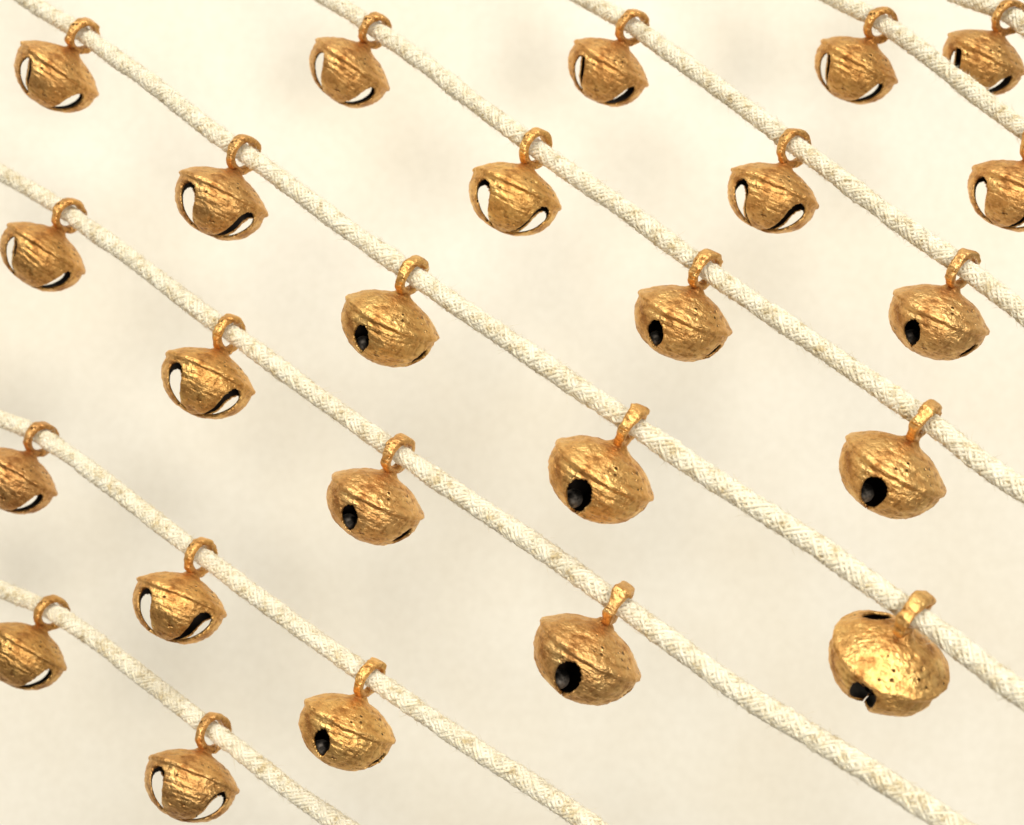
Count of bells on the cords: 24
